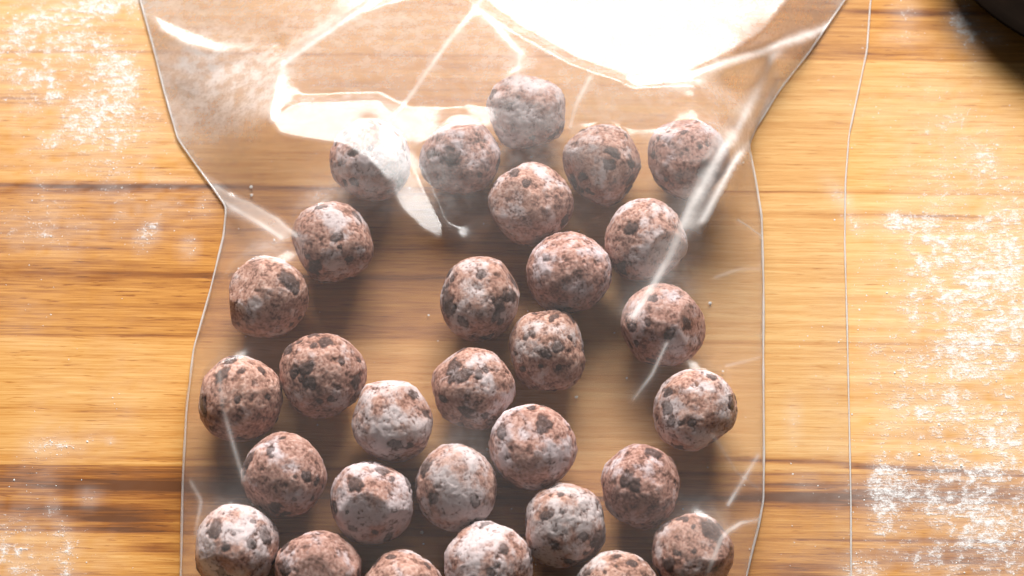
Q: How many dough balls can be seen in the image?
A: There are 30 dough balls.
